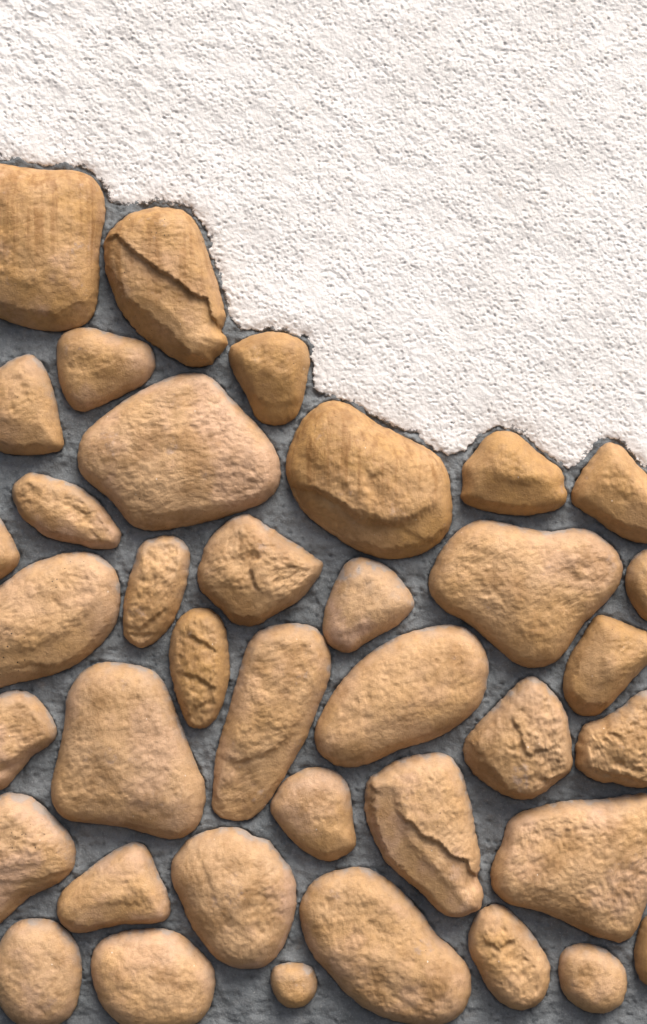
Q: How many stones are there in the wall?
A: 38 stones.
